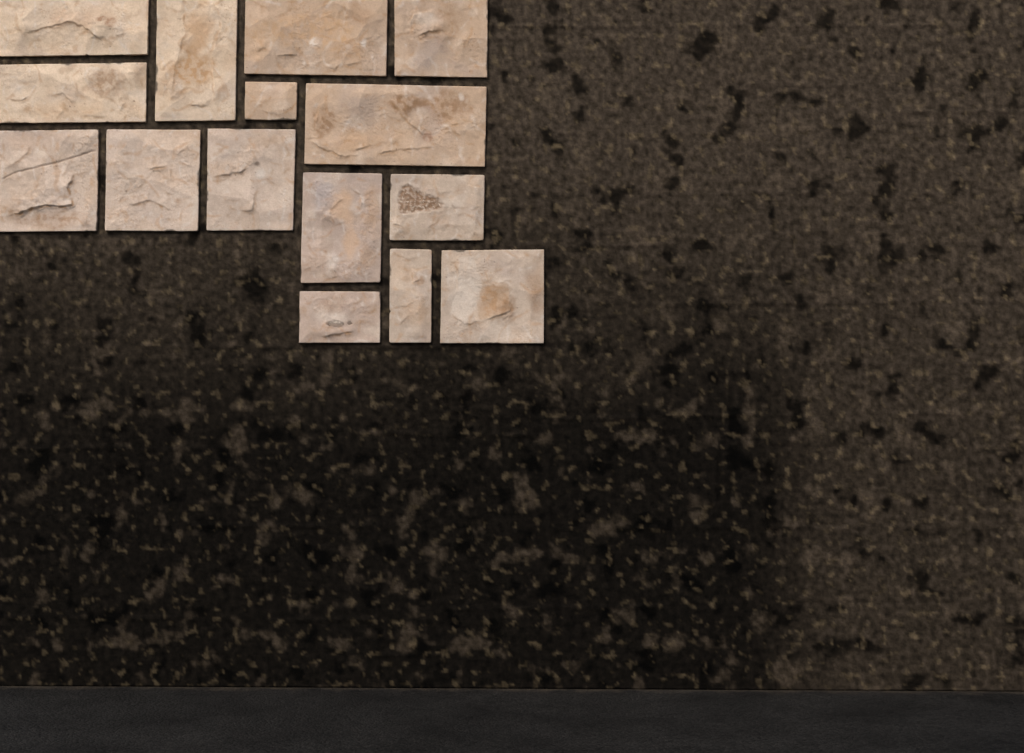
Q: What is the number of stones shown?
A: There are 15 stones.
